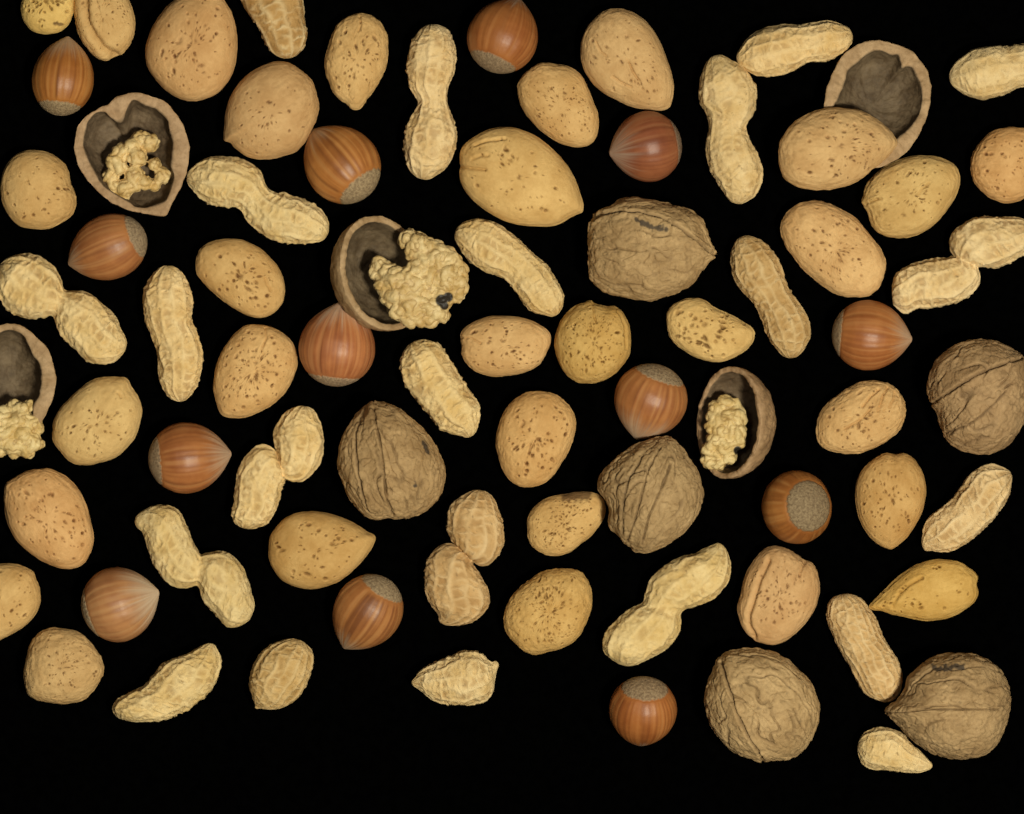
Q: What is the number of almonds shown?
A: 30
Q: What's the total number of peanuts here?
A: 22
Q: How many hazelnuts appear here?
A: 13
